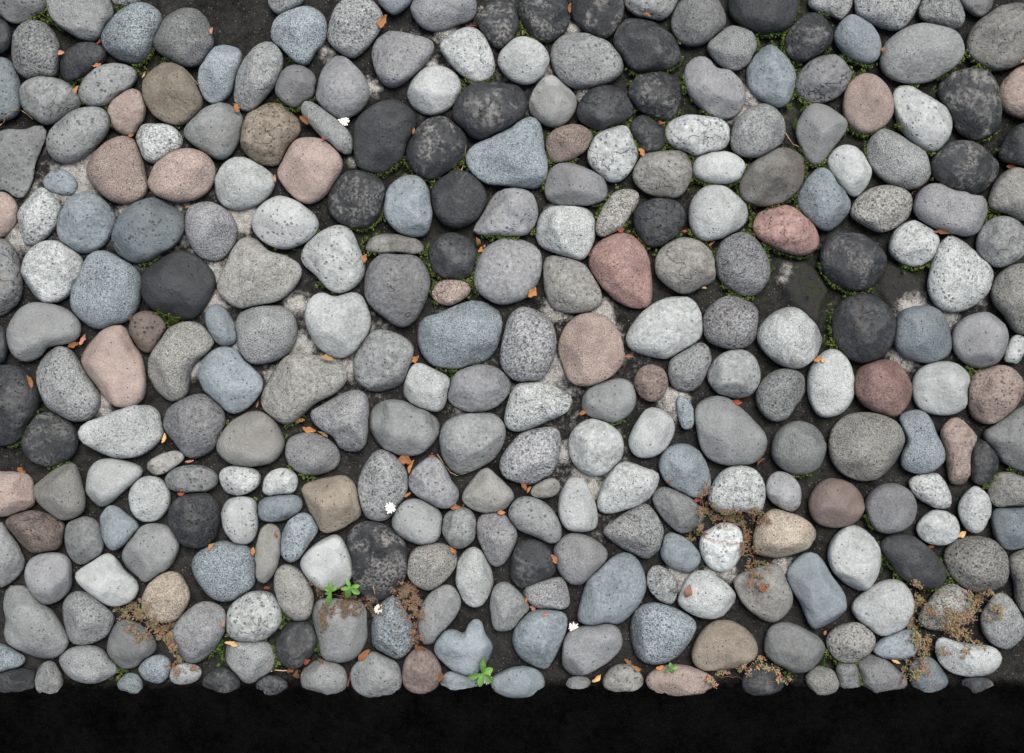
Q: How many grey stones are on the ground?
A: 169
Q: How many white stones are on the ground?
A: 50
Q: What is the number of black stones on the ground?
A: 38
